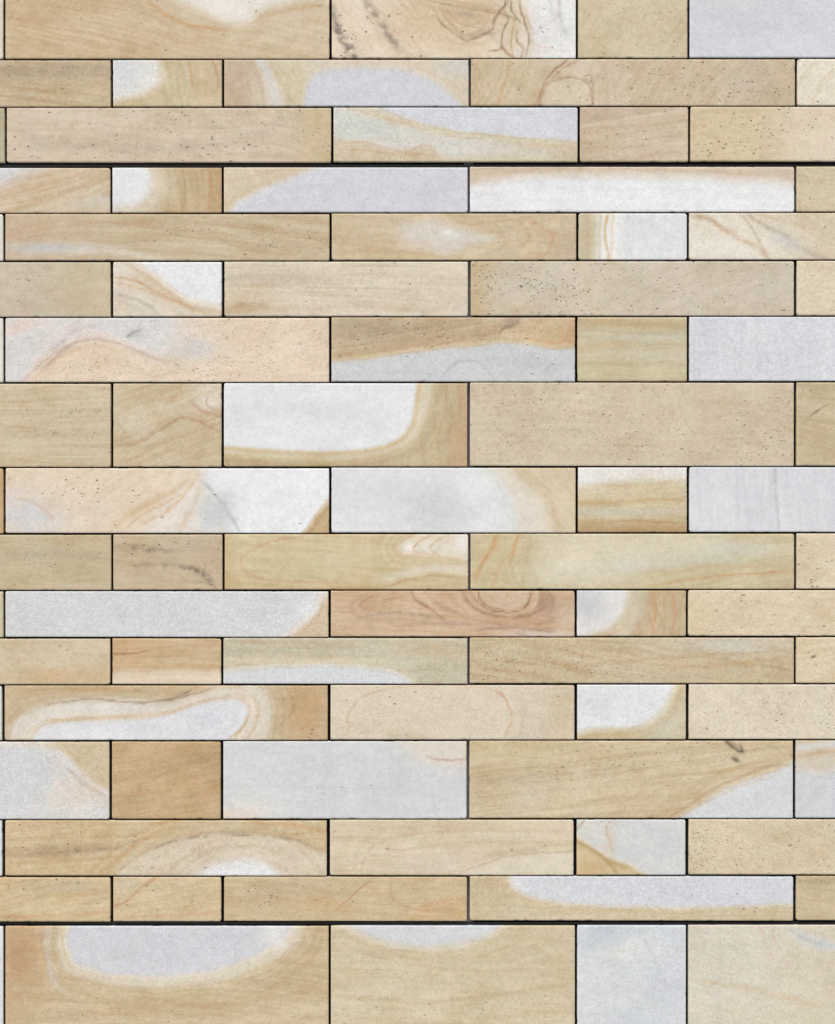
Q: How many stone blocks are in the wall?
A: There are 85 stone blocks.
